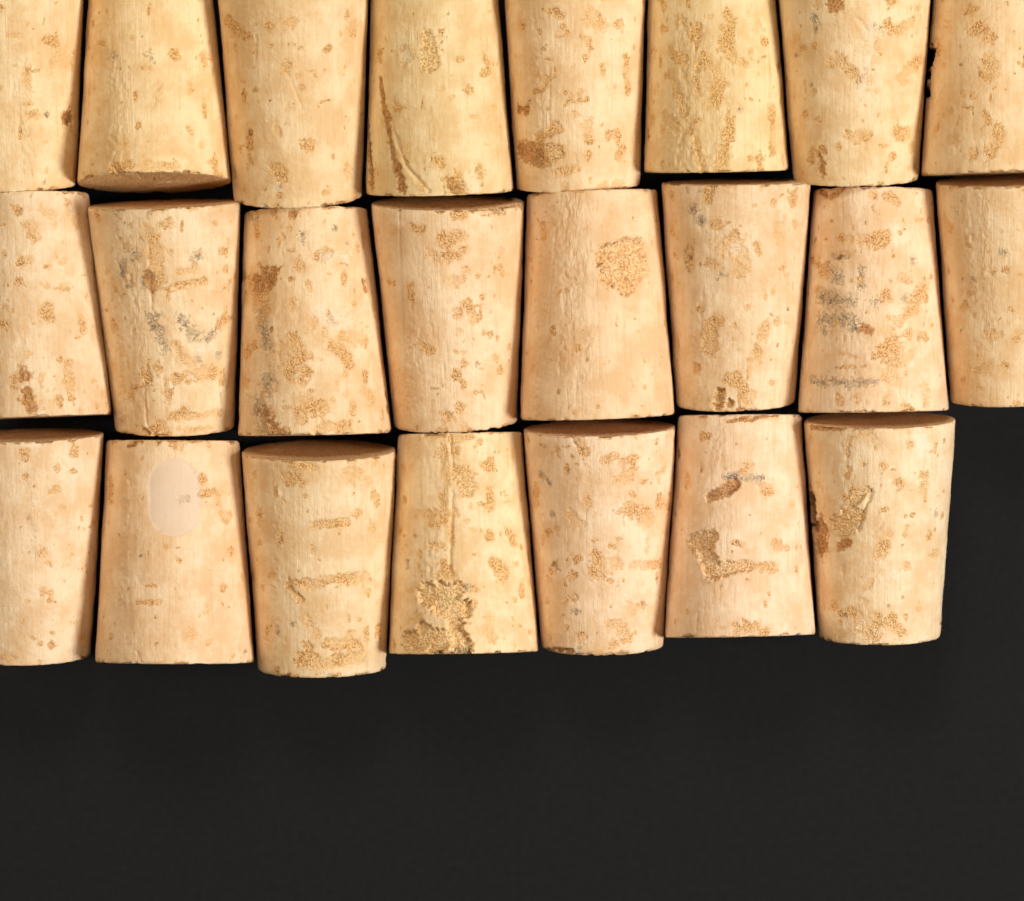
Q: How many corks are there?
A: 23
